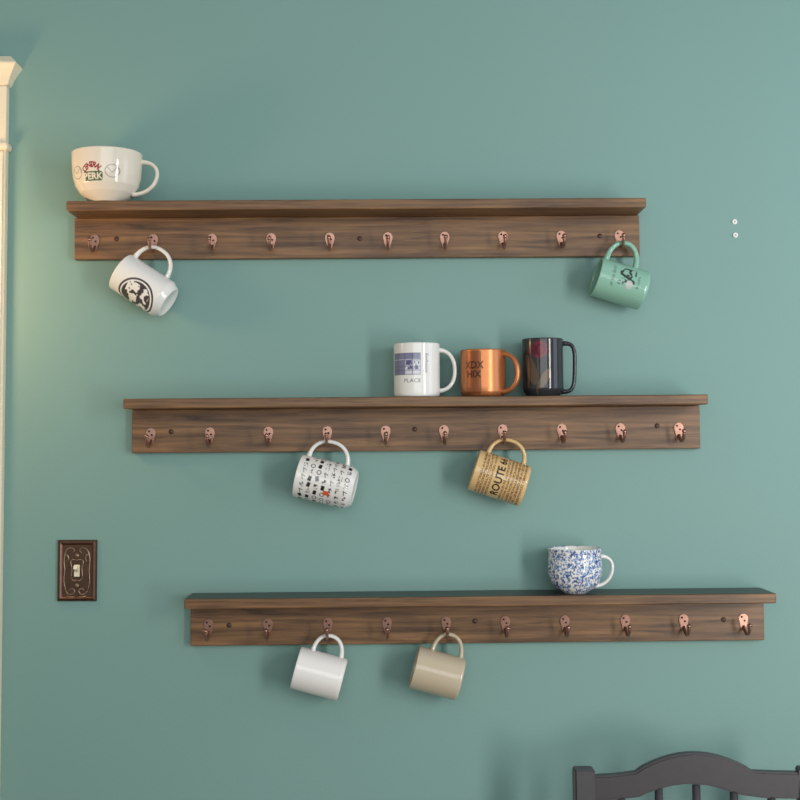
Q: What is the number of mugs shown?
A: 11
